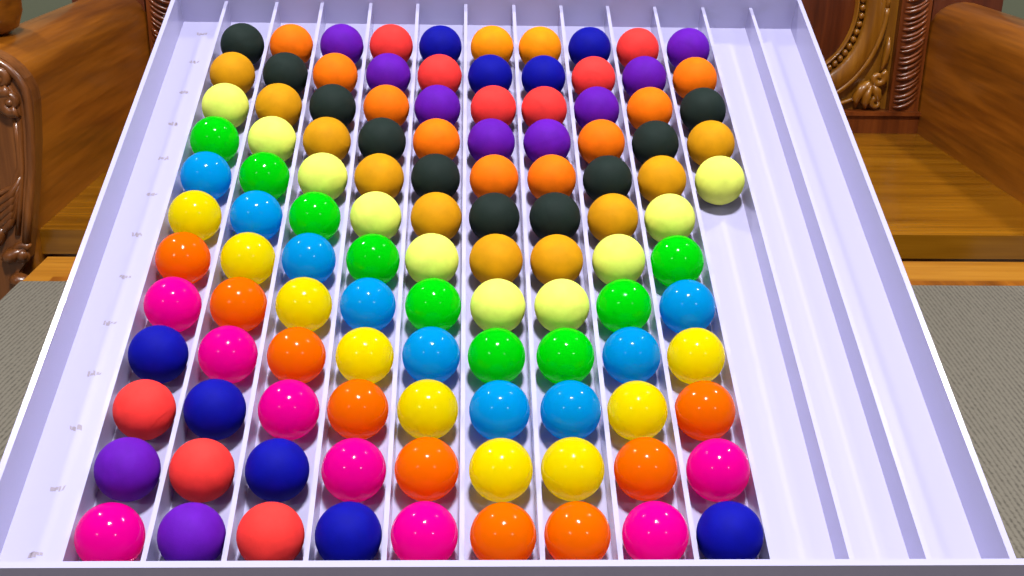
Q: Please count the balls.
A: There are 113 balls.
